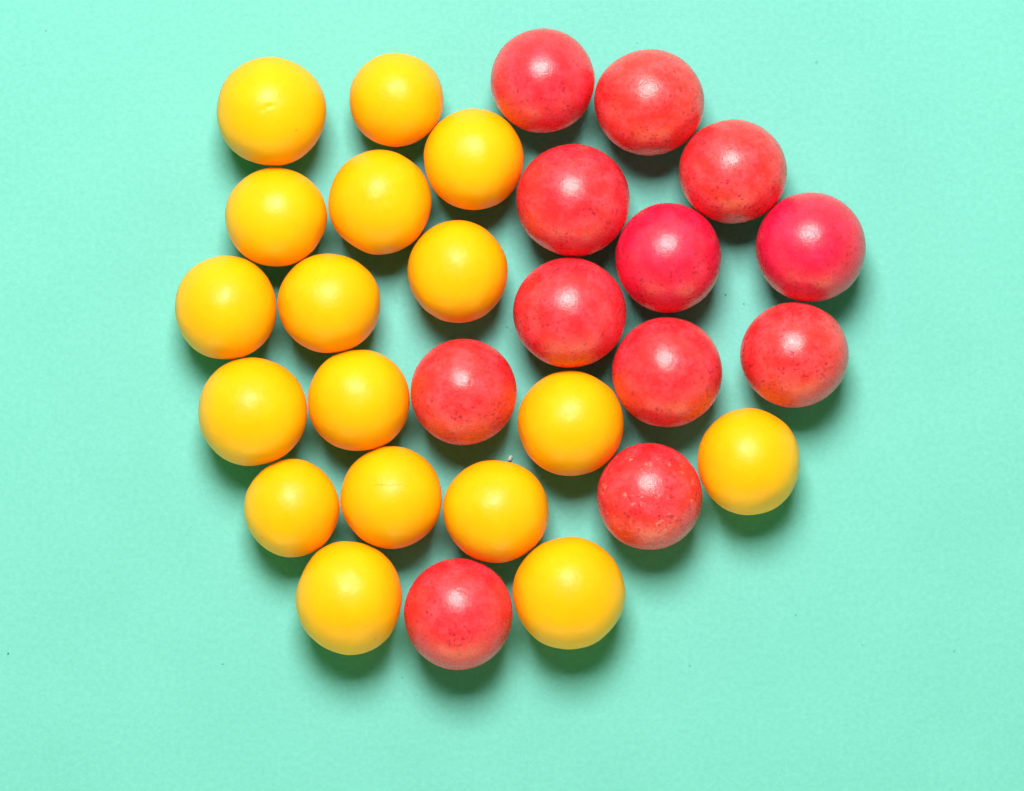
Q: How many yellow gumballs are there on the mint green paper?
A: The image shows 17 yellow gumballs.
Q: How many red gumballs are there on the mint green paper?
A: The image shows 12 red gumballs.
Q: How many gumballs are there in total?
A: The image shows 29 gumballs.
